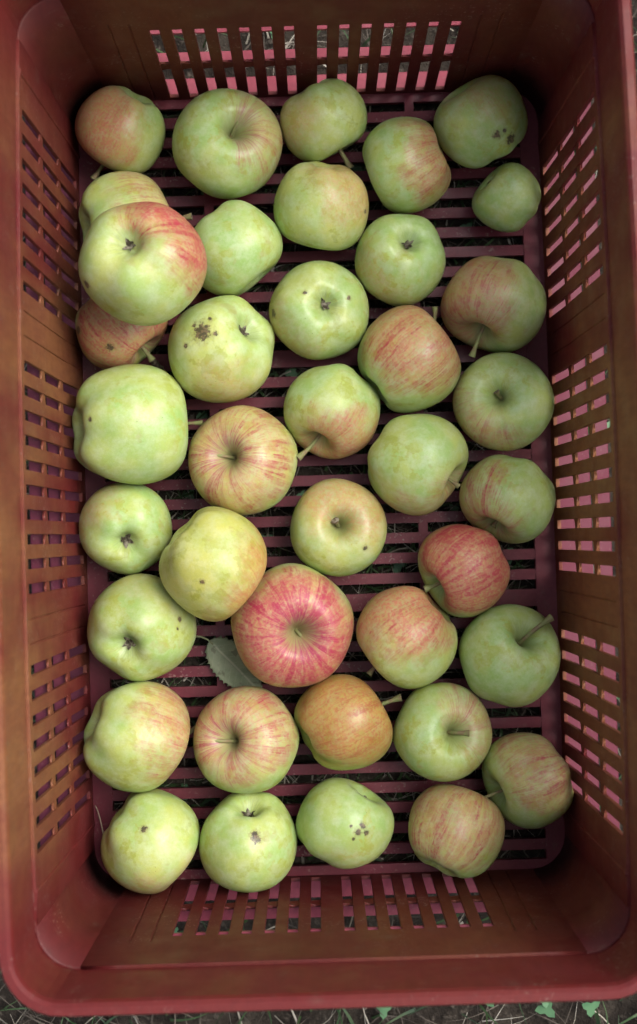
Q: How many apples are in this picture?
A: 39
